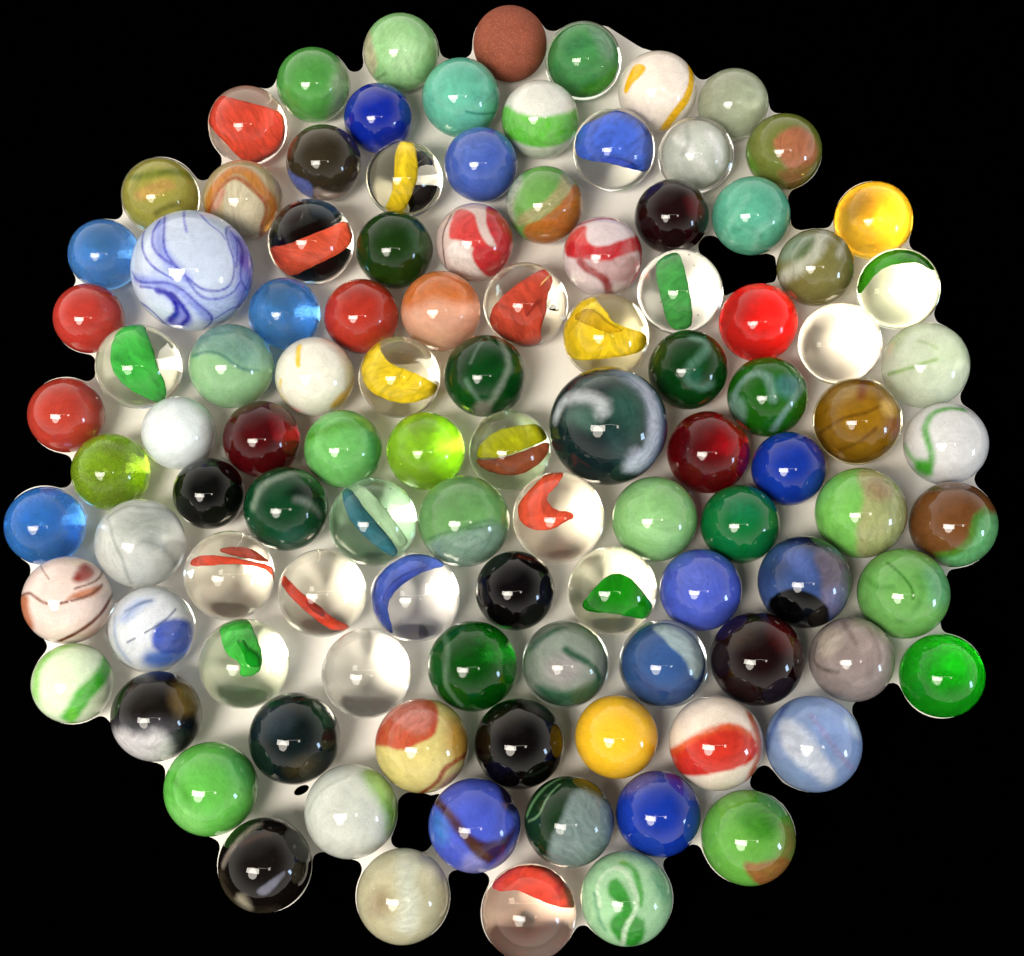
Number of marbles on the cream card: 106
